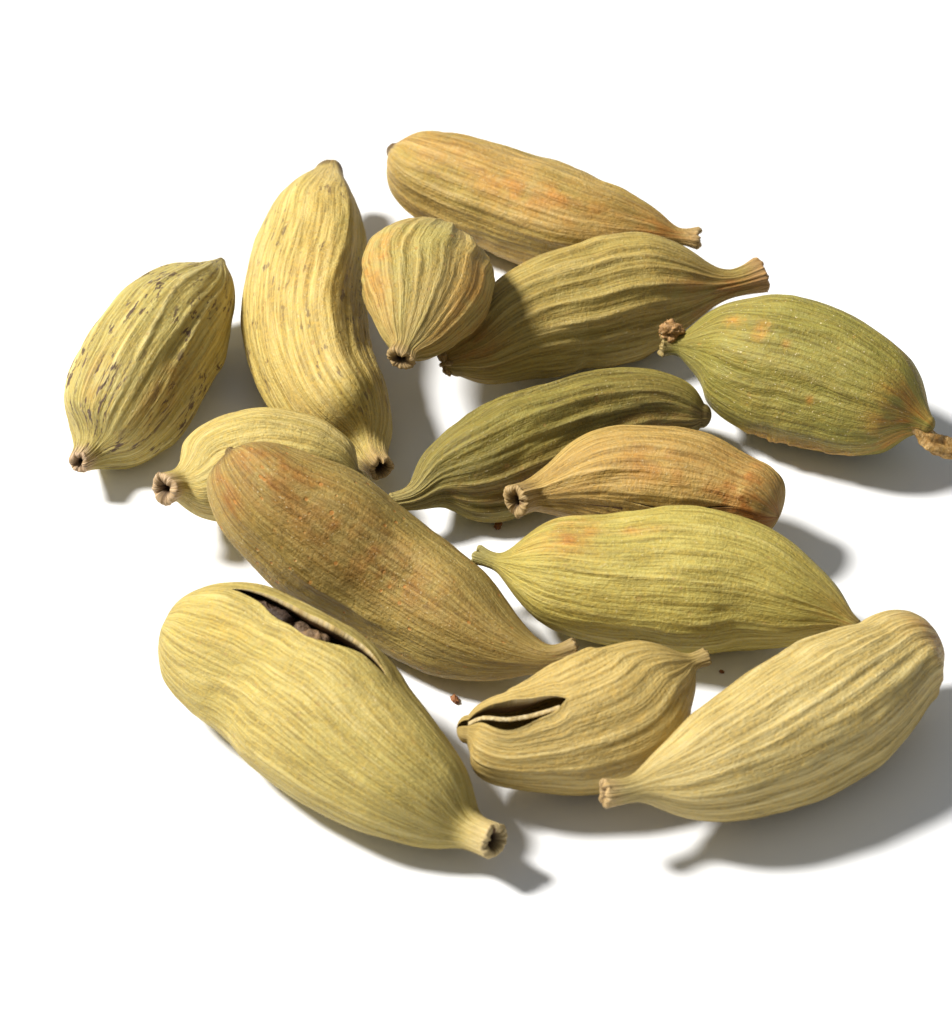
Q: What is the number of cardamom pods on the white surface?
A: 14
